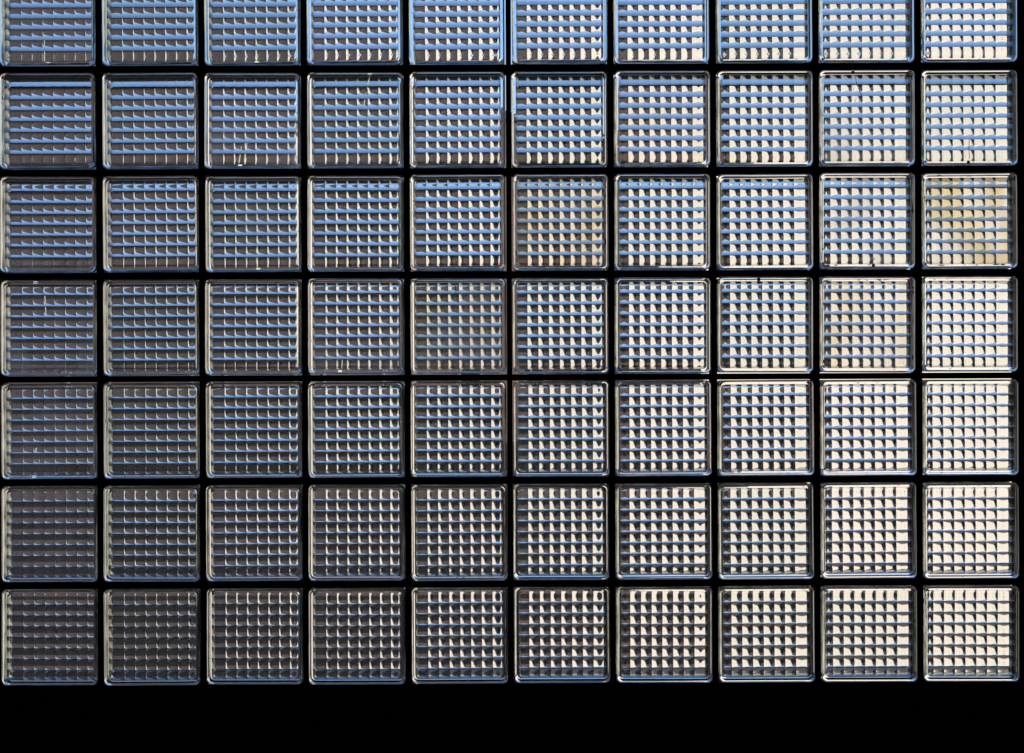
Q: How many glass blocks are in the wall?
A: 70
